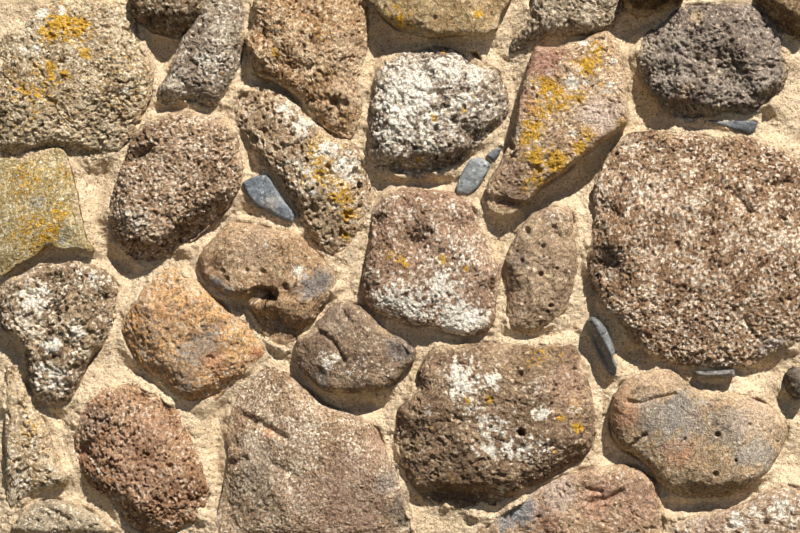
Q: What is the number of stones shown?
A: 36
